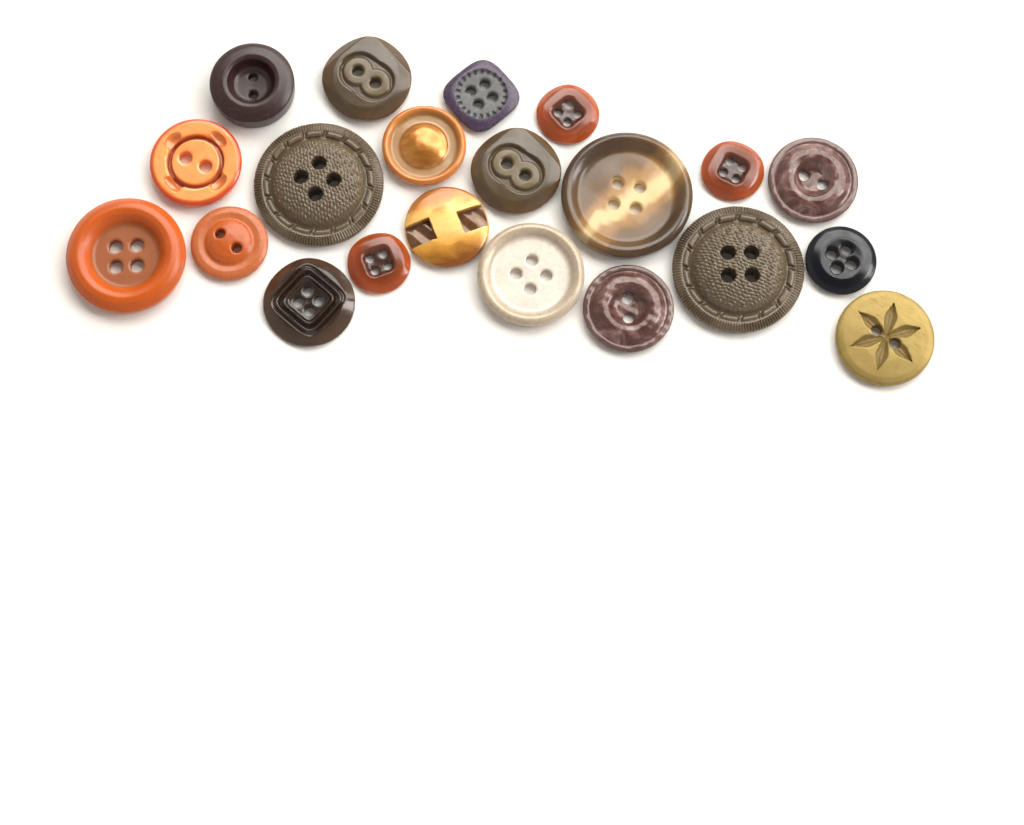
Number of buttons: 21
